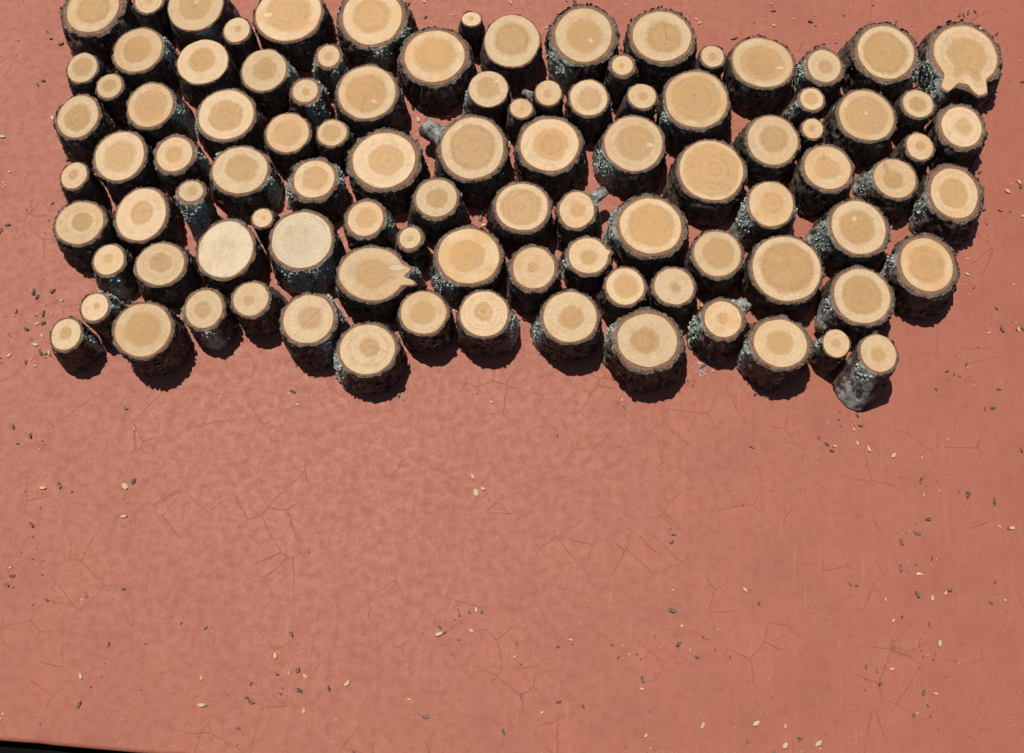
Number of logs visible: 97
